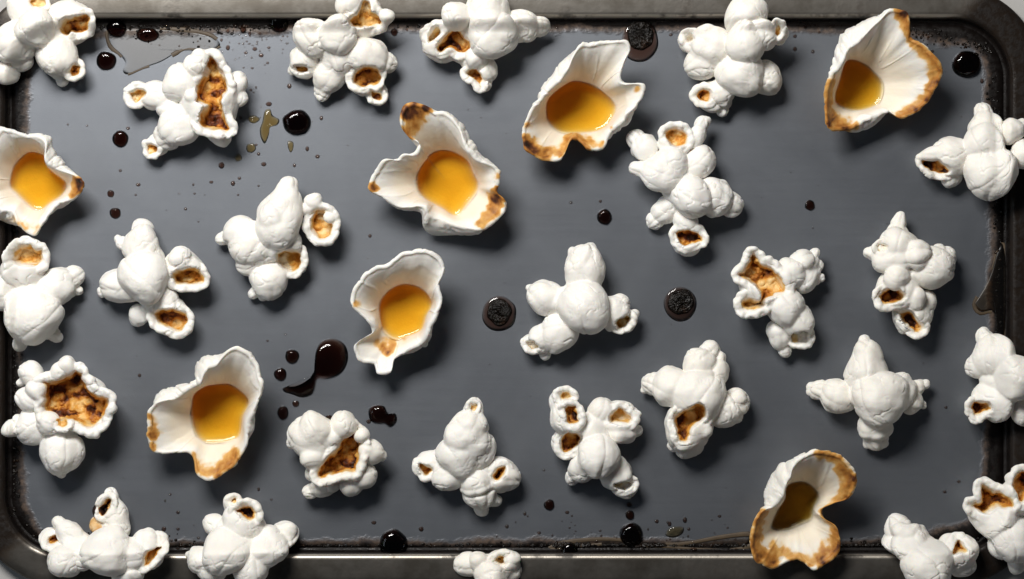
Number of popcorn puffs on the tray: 25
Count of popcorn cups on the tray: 7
